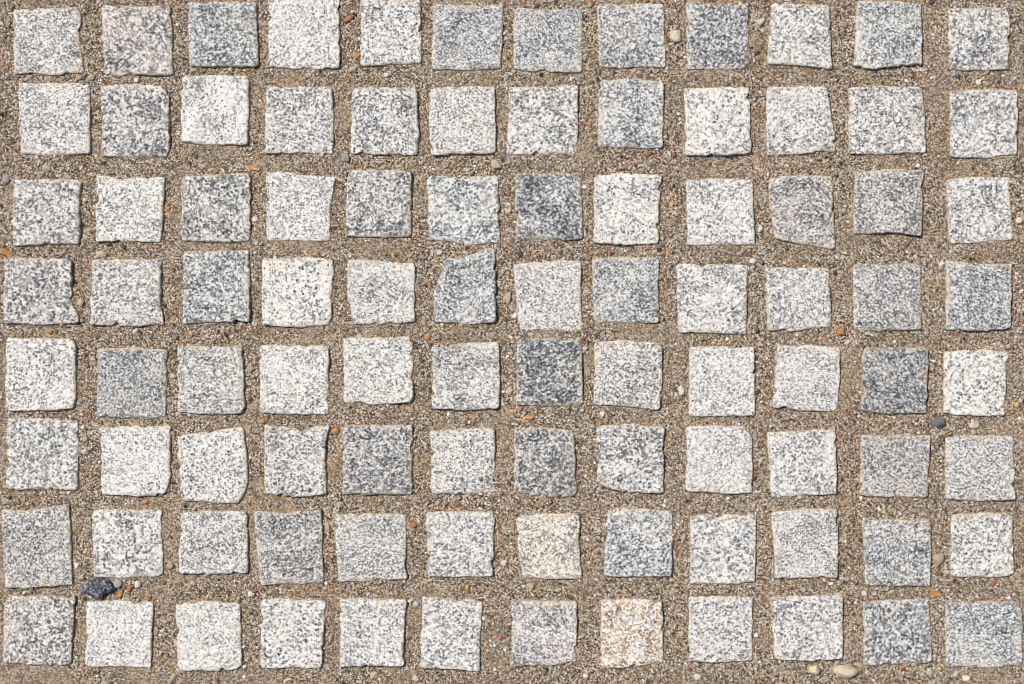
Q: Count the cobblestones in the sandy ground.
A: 96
